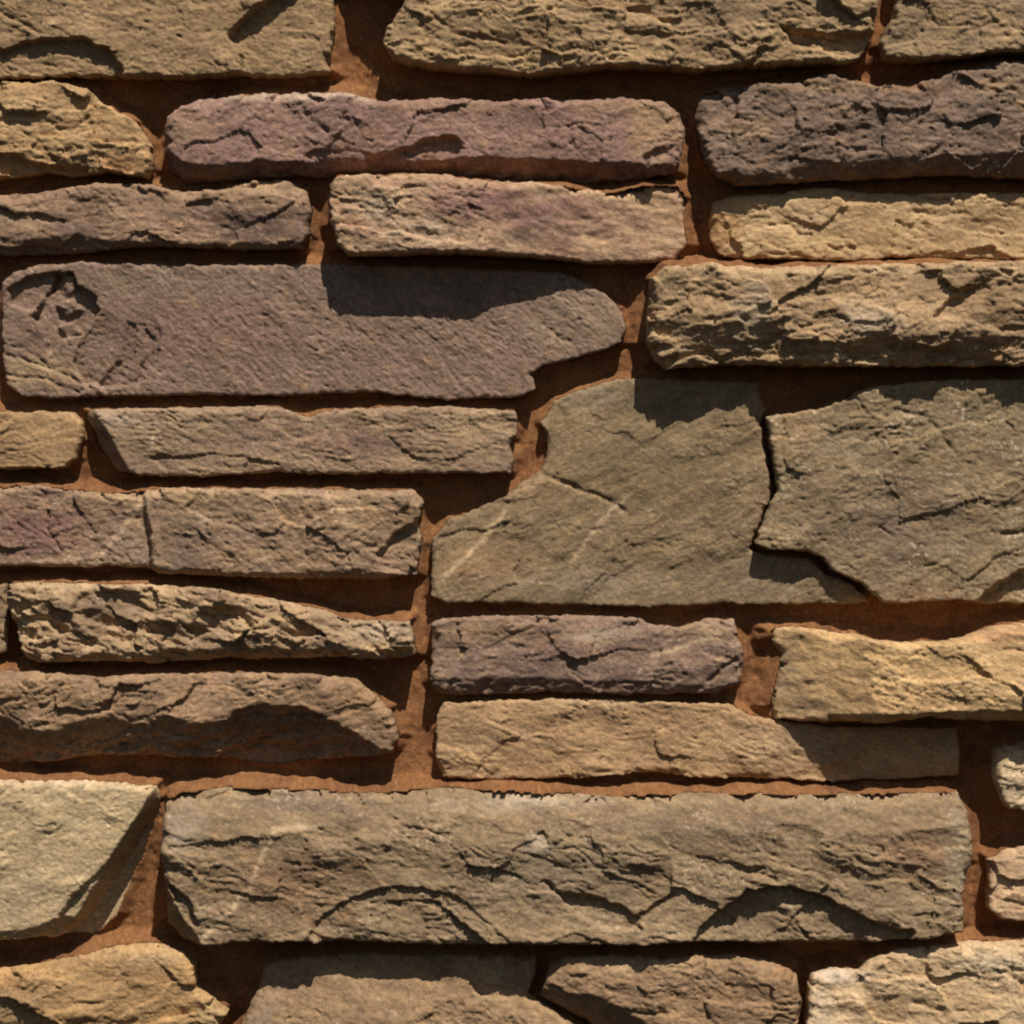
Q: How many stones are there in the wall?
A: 30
